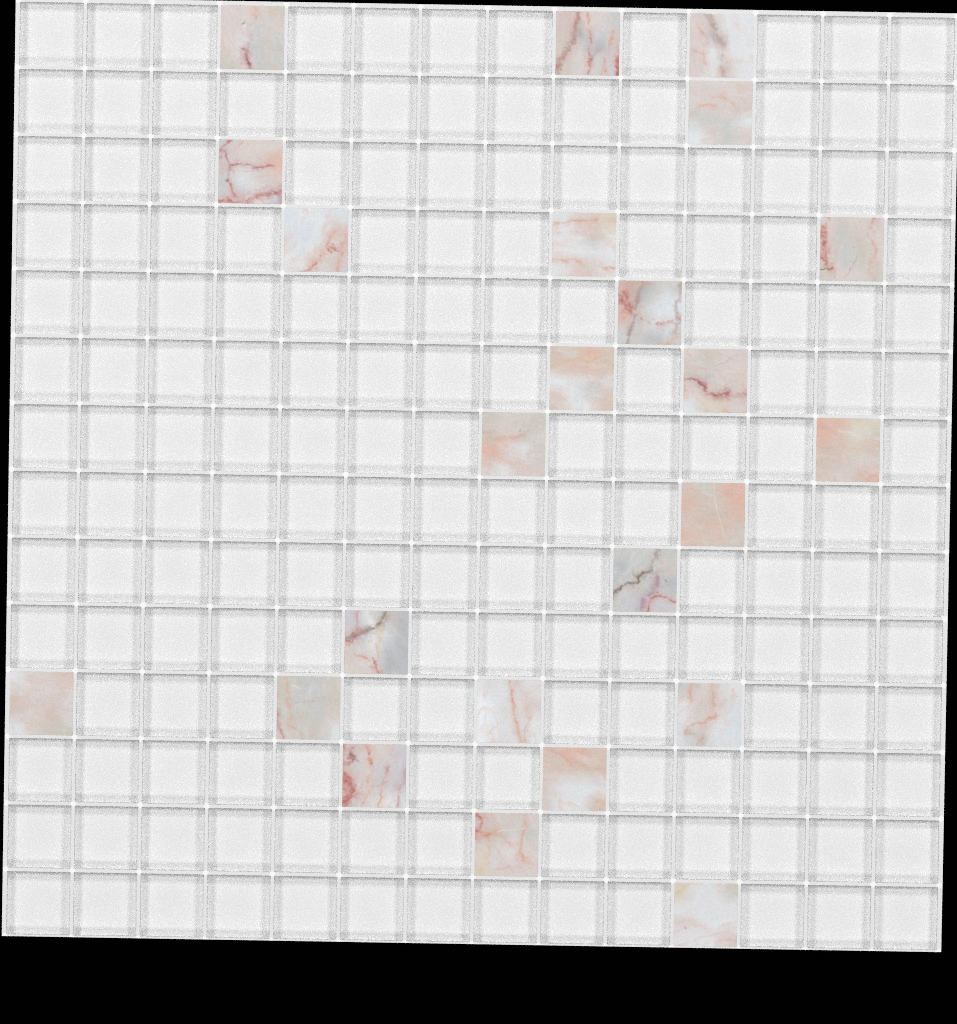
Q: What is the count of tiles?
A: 24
